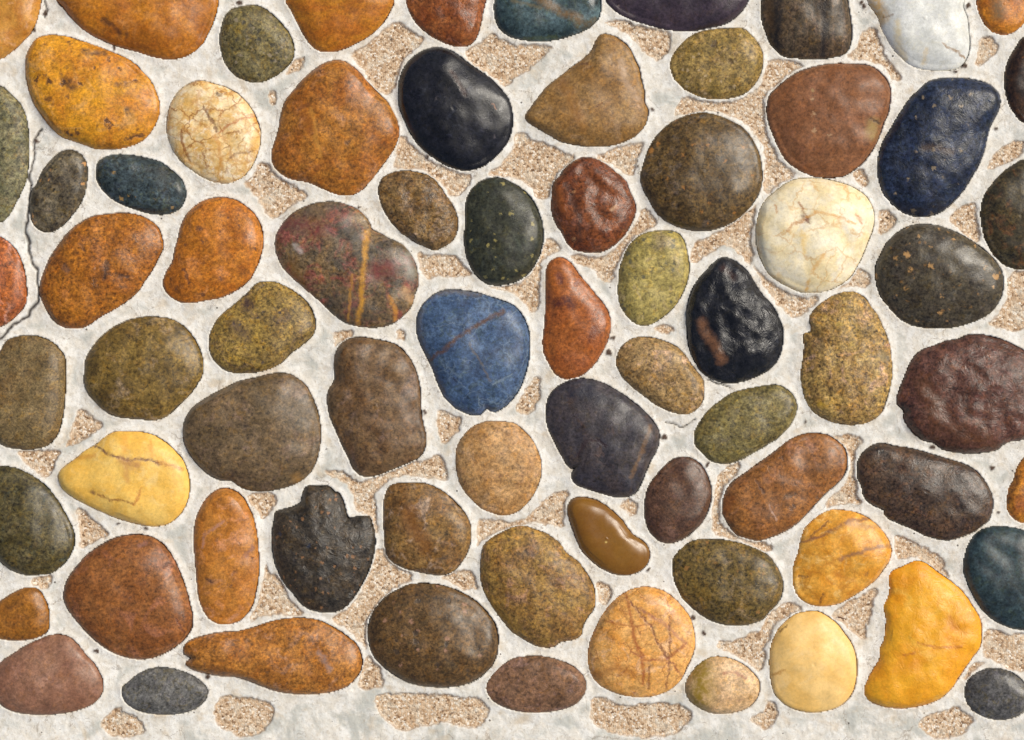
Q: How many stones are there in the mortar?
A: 74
